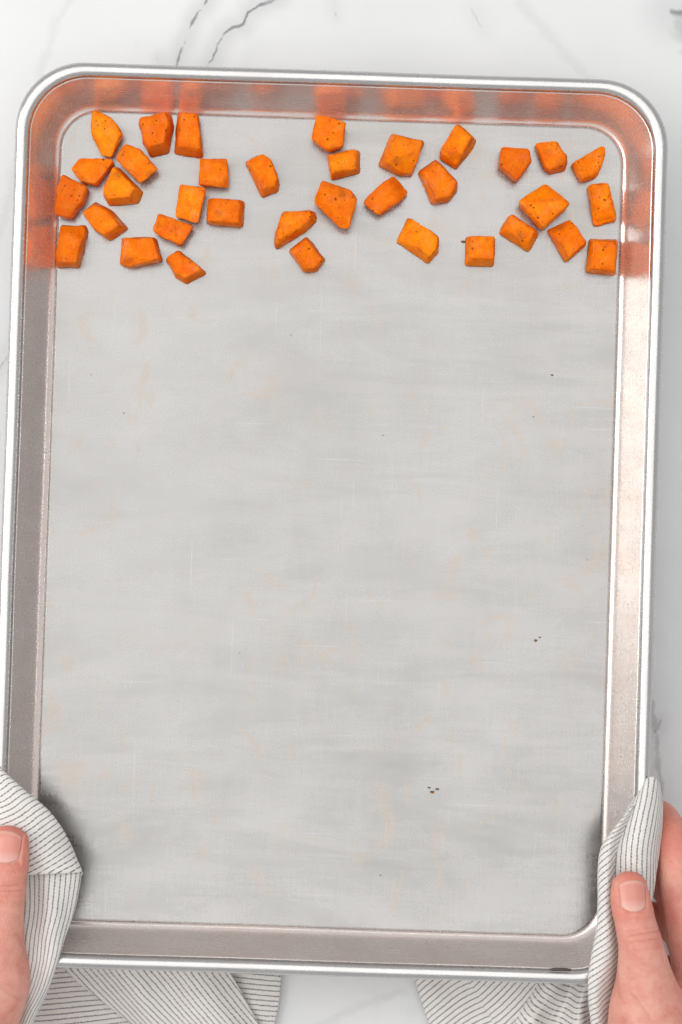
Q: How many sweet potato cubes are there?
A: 35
